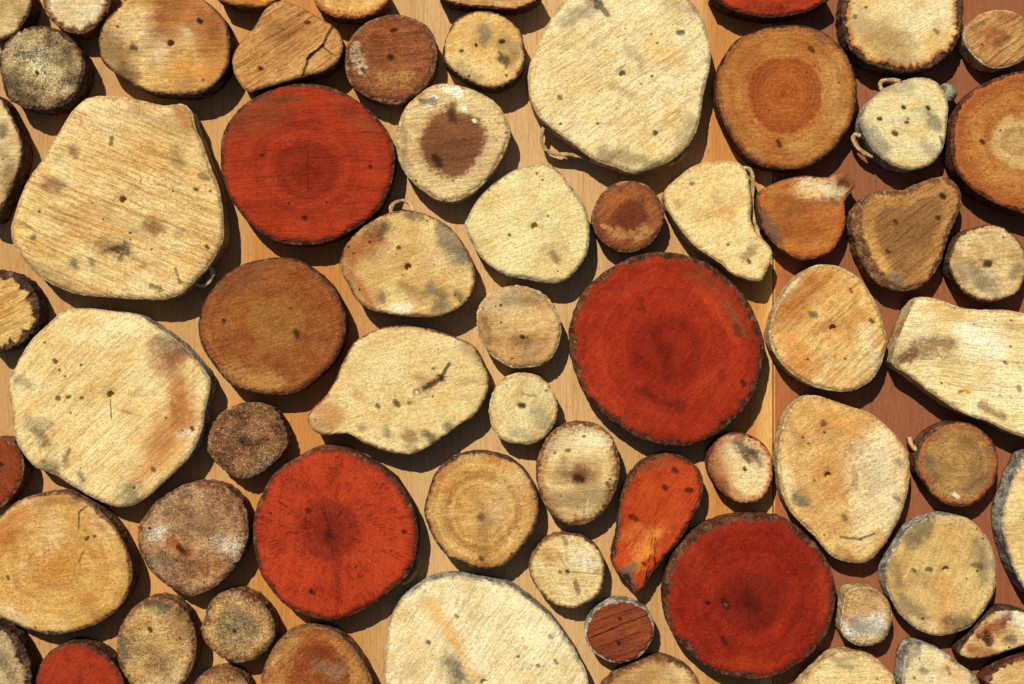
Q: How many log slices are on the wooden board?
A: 66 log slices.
